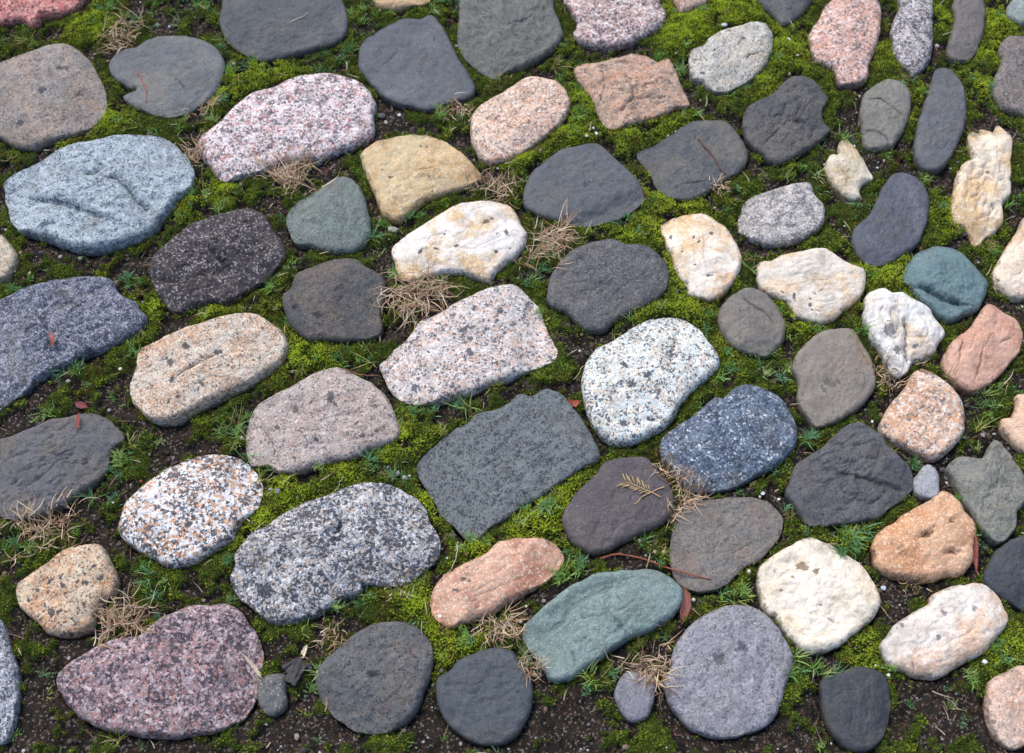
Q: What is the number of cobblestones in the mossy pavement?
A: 77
